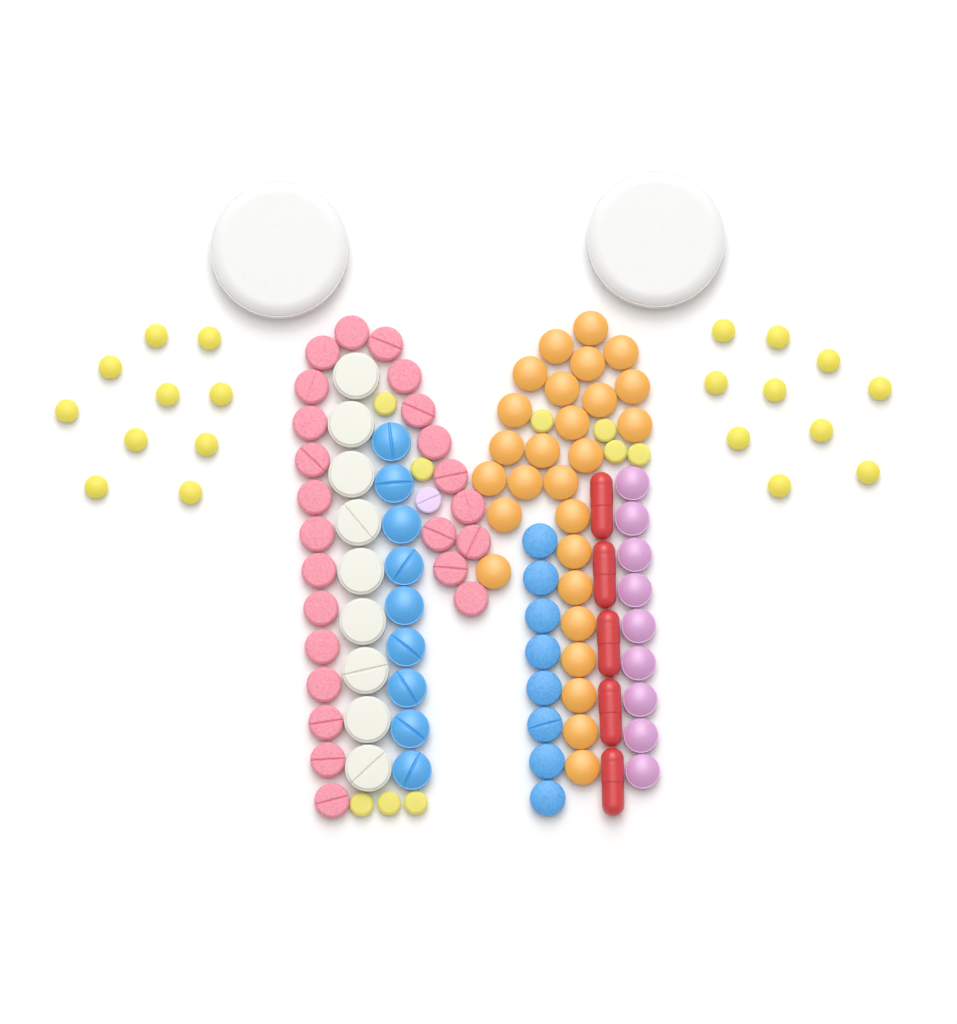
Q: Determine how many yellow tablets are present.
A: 29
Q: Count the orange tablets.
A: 27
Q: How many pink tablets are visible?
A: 24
